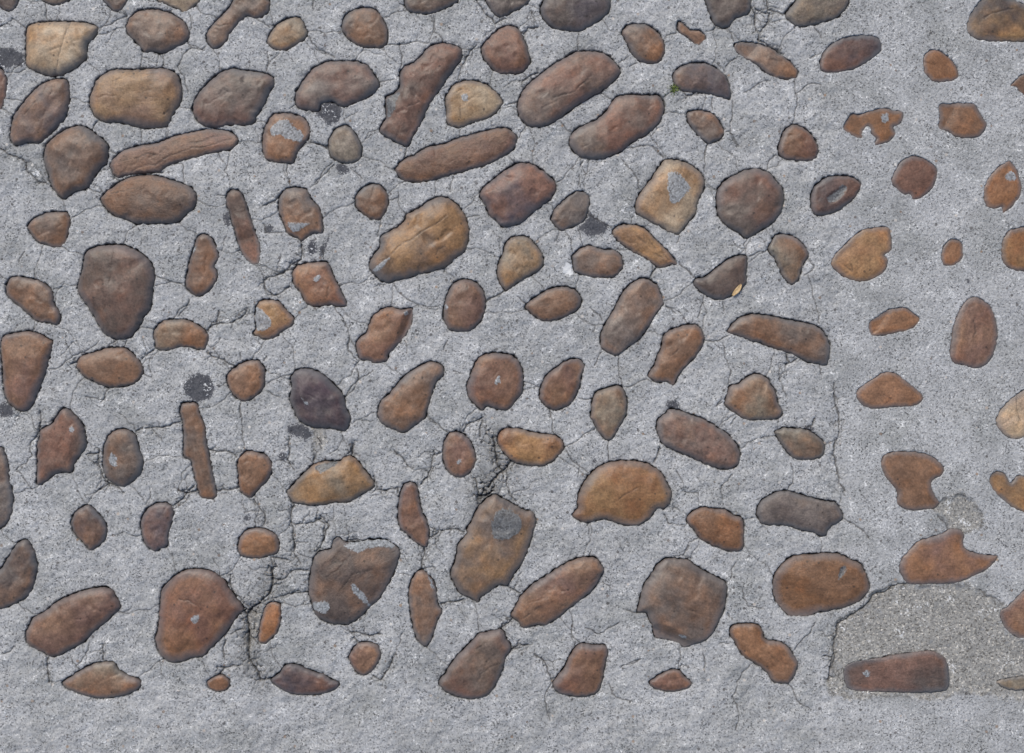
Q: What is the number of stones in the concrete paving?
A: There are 128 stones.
